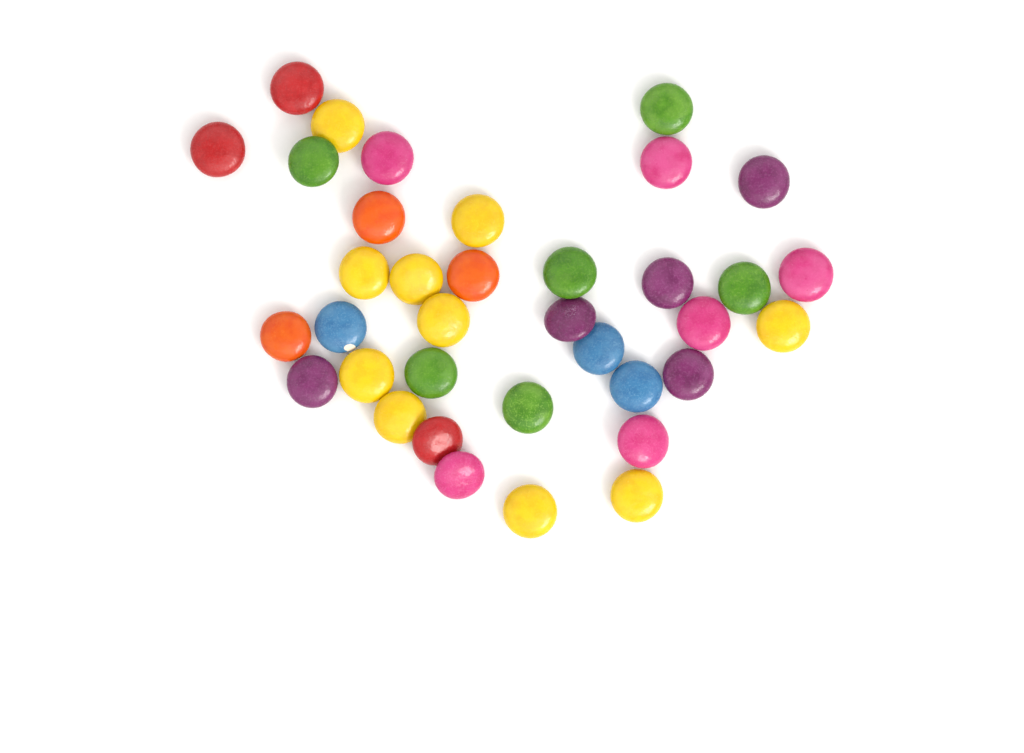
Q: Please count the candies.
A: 36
